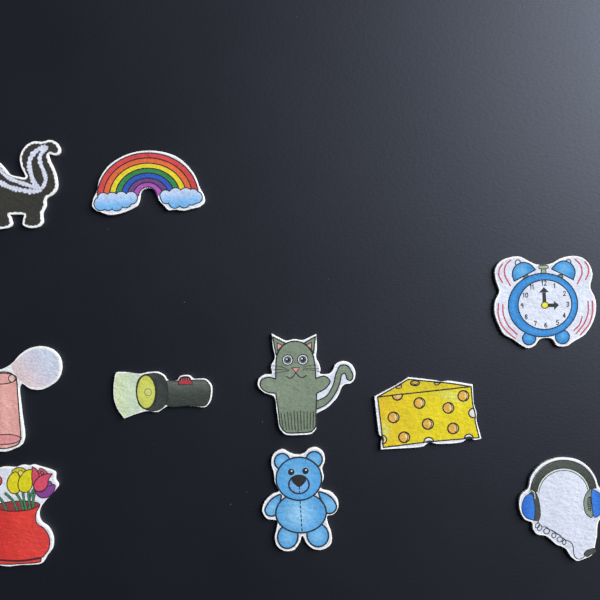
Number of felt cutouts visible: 10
